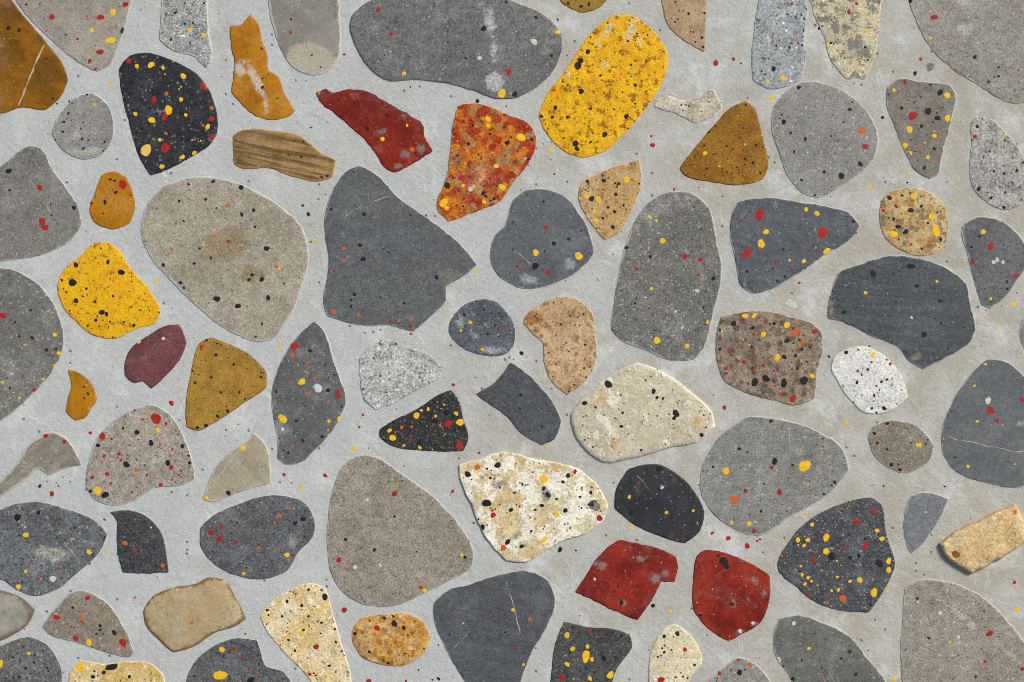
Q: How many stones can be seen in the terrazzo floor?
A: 79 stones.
